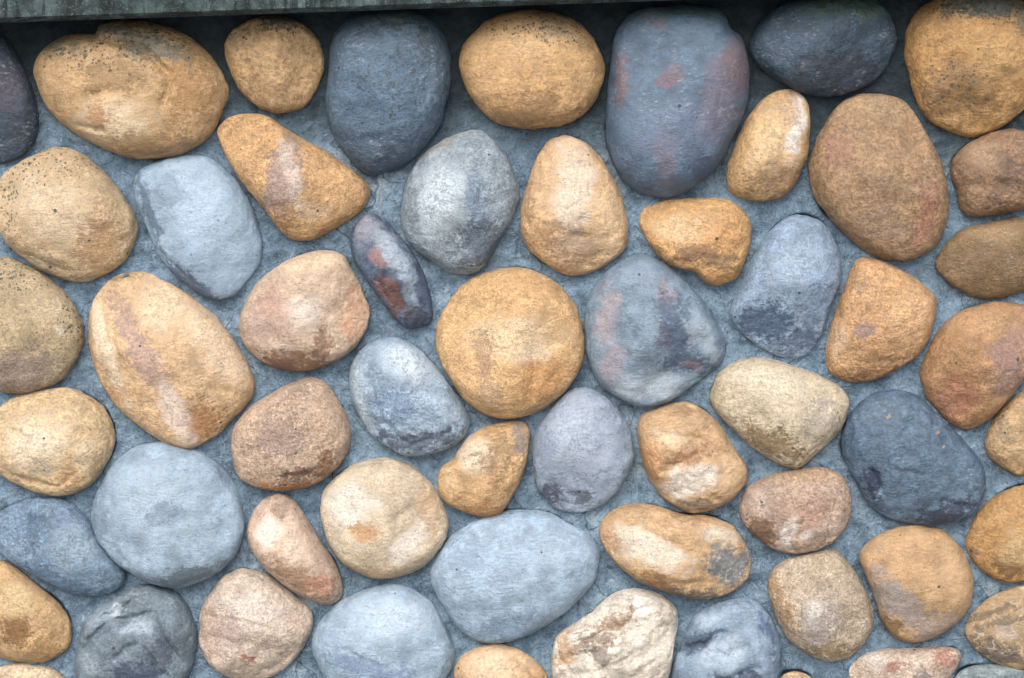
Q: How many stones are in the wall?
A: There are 58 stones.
